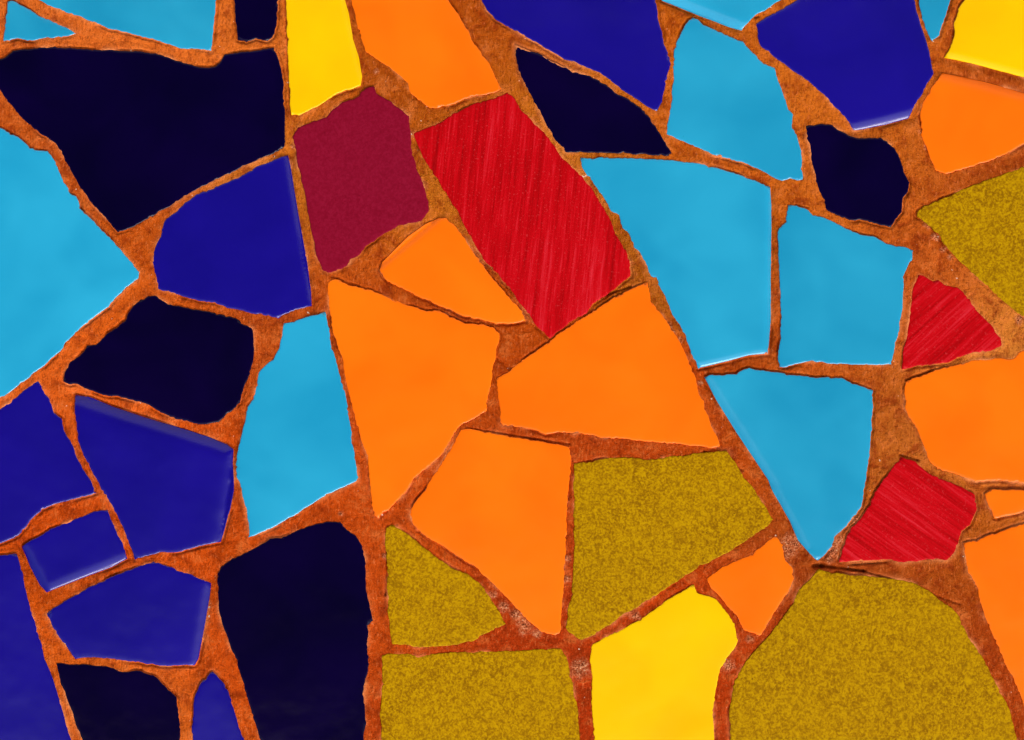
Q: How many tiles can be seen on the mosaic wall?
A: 48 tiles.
